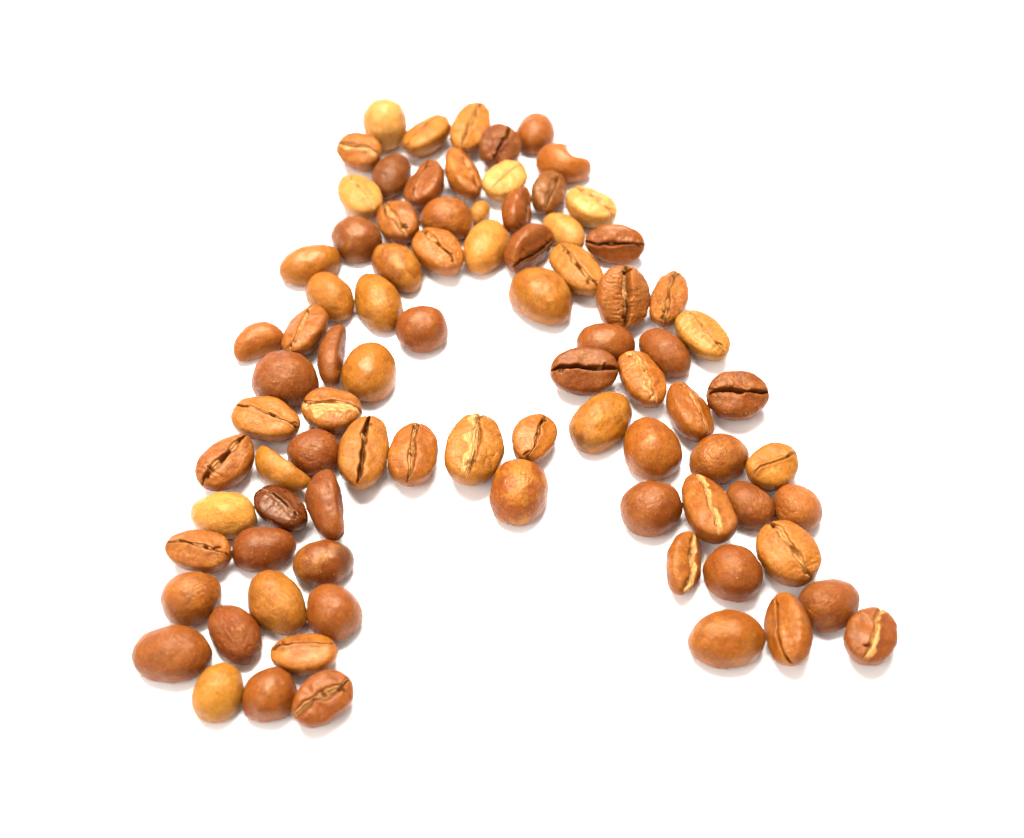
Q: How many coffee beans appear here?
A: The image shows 85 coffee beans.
